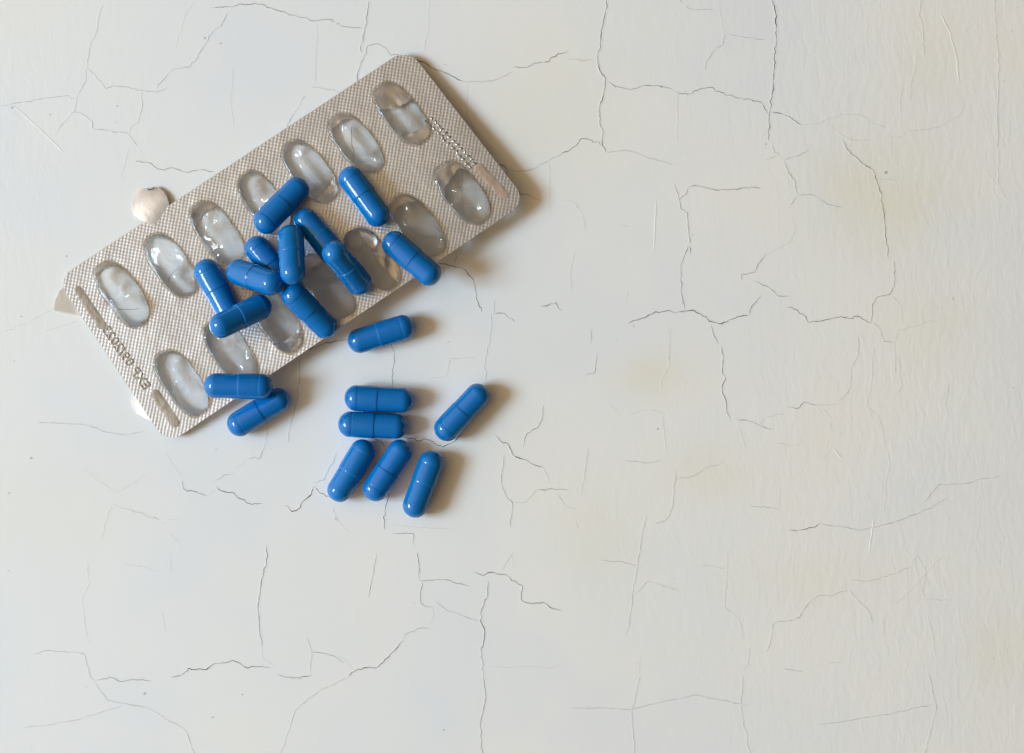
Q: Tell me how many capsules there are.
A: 20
